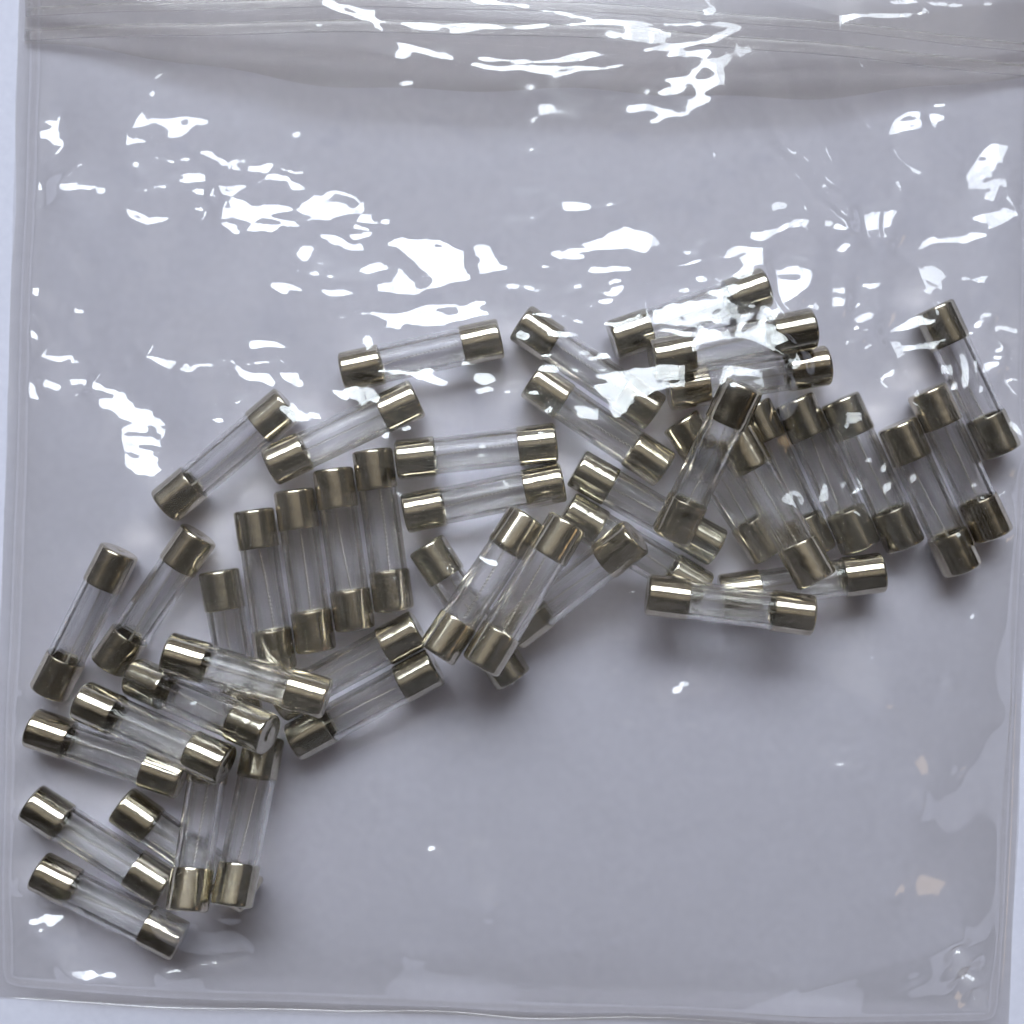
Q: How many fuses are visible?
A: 45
